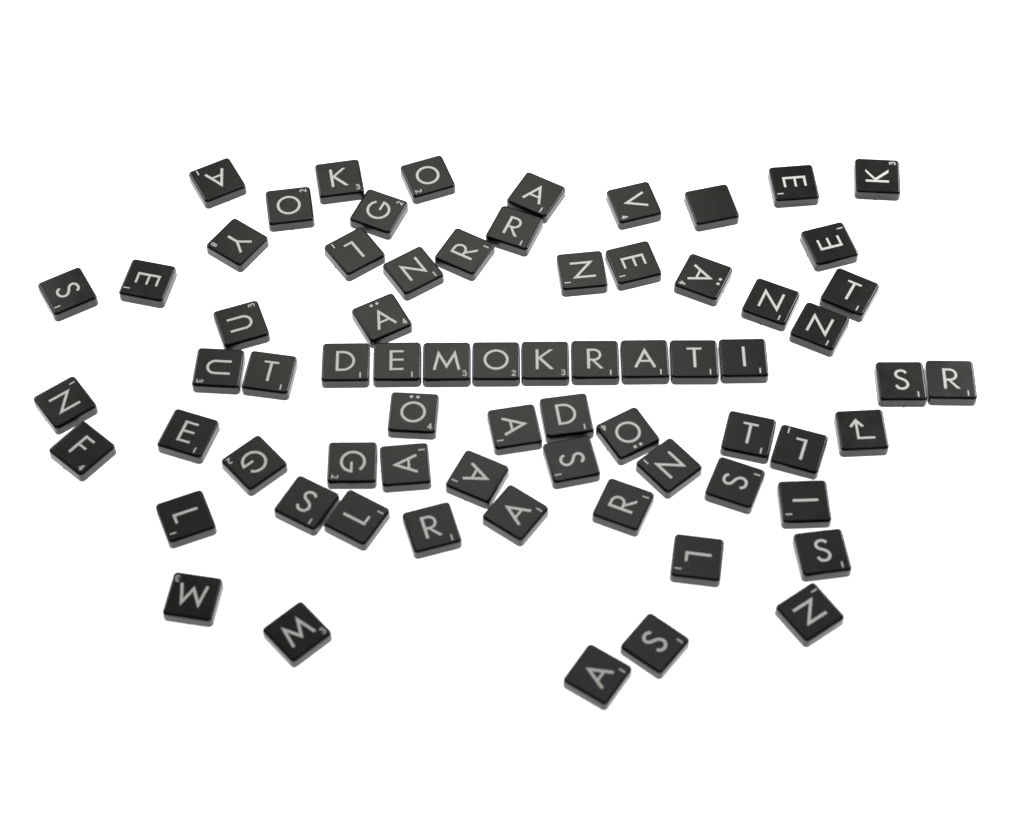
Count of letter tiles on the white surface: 70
